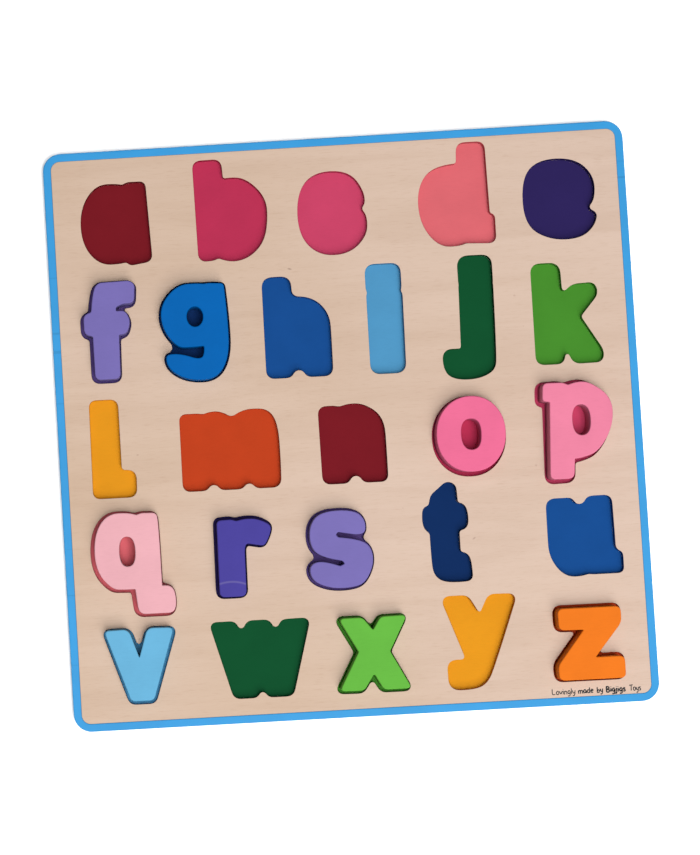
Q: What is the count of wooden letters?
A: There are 10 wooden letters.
